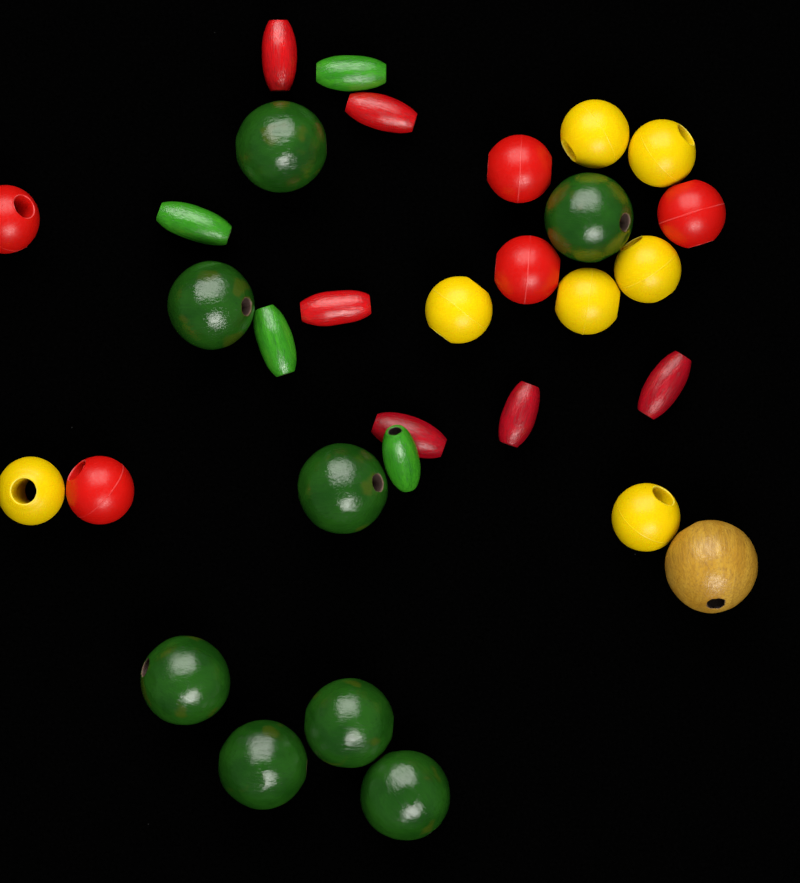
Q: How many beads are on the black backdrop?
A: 31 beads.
